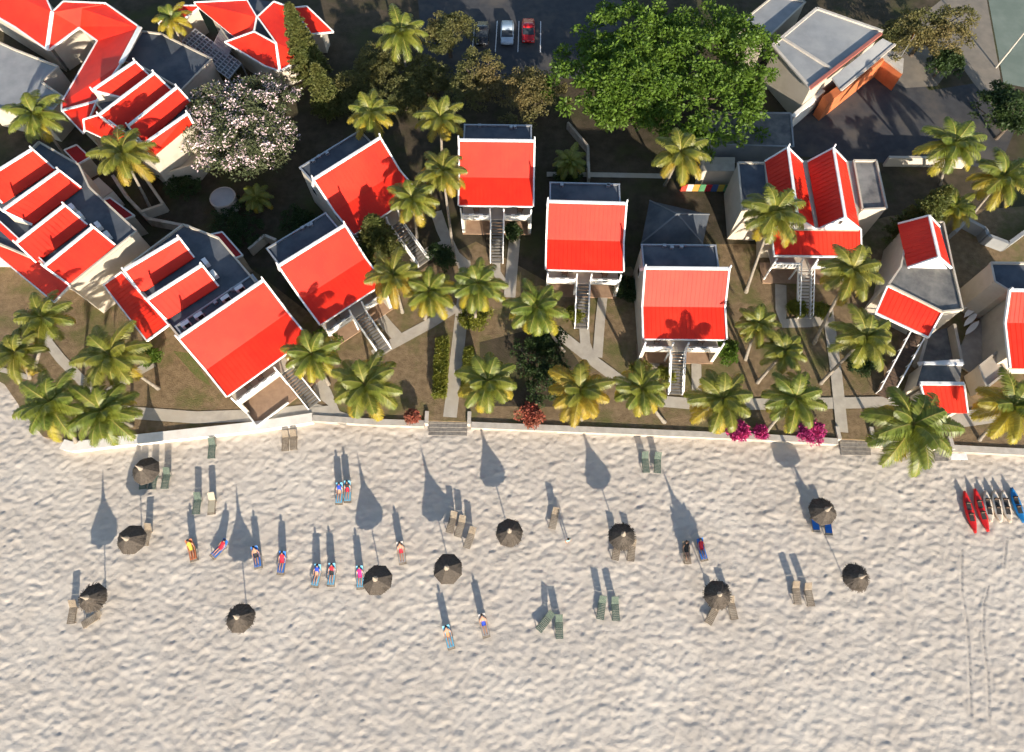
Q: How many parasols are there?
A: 11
